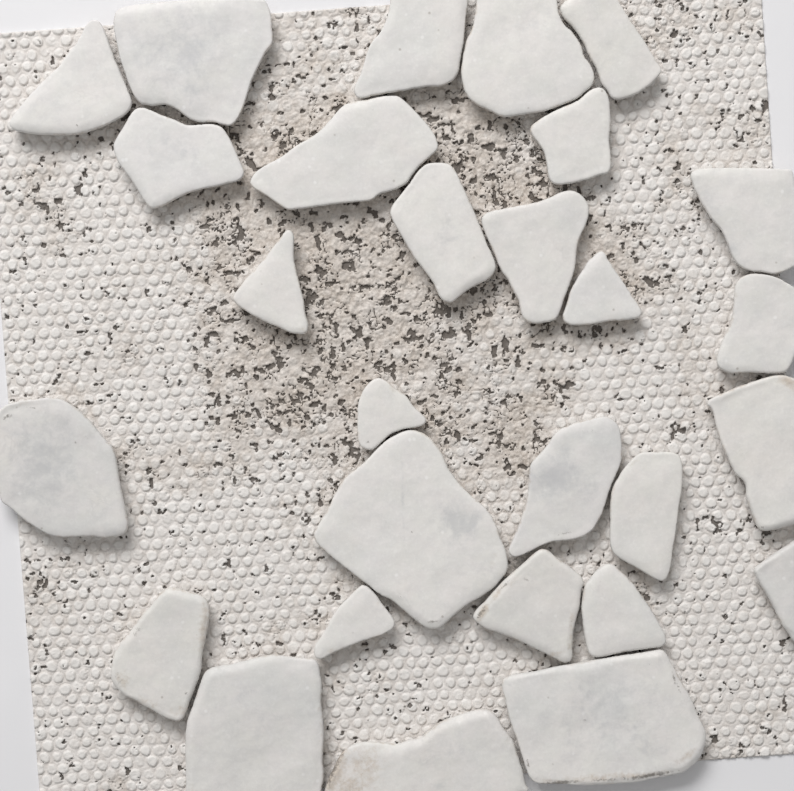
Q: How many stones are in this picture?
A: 28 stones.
